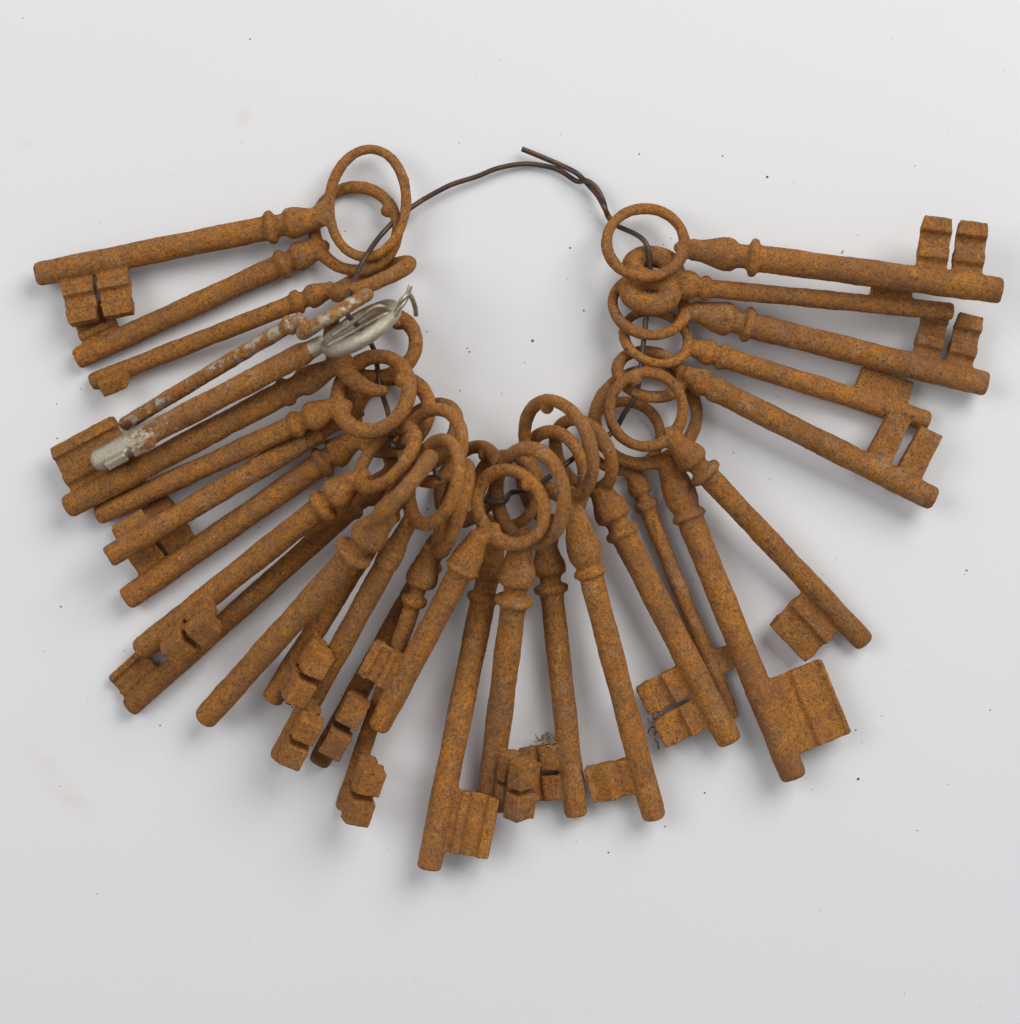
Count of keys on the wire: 30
